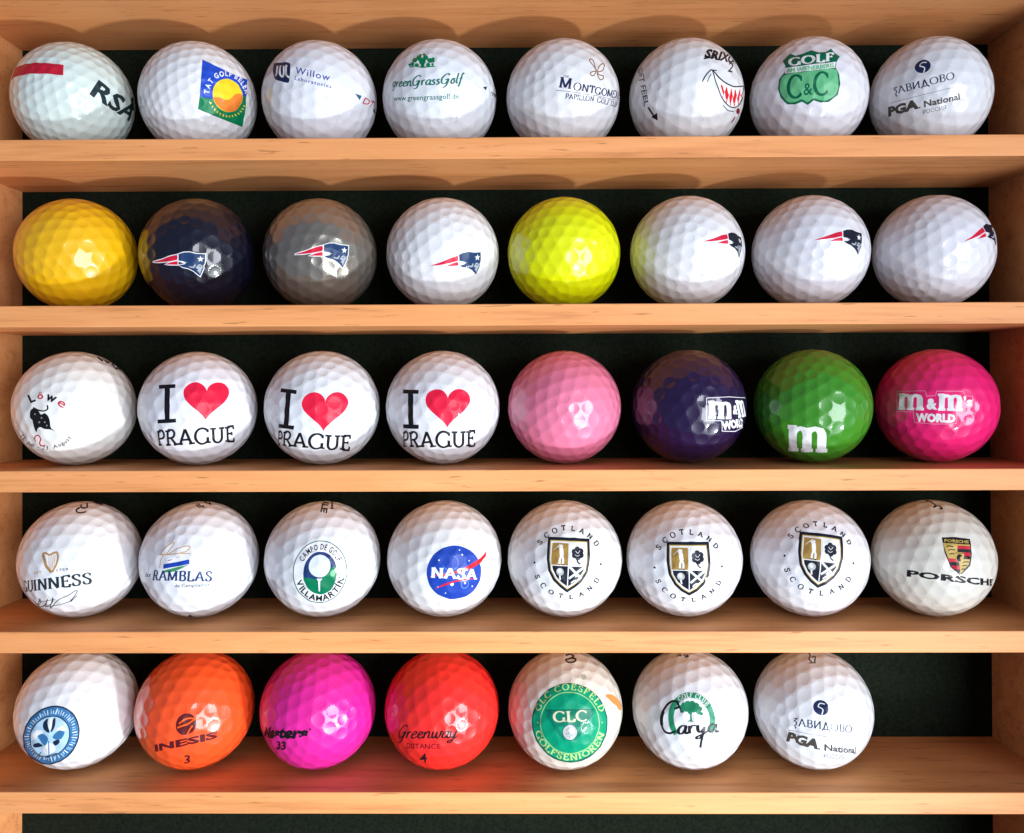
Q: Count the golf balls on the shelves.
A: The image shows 39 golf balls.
